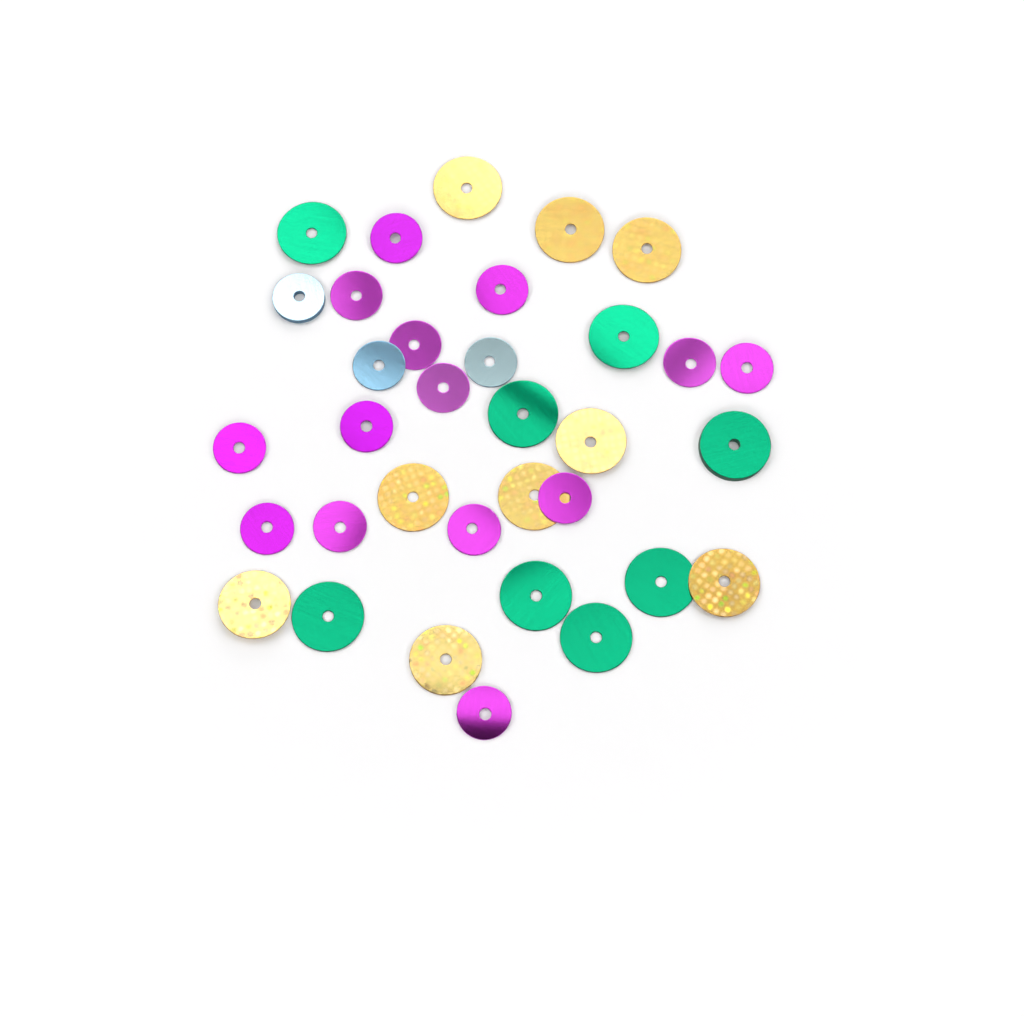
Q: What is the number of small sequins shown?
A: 17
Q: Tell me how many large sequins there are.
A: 17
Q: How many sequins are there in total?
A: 34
